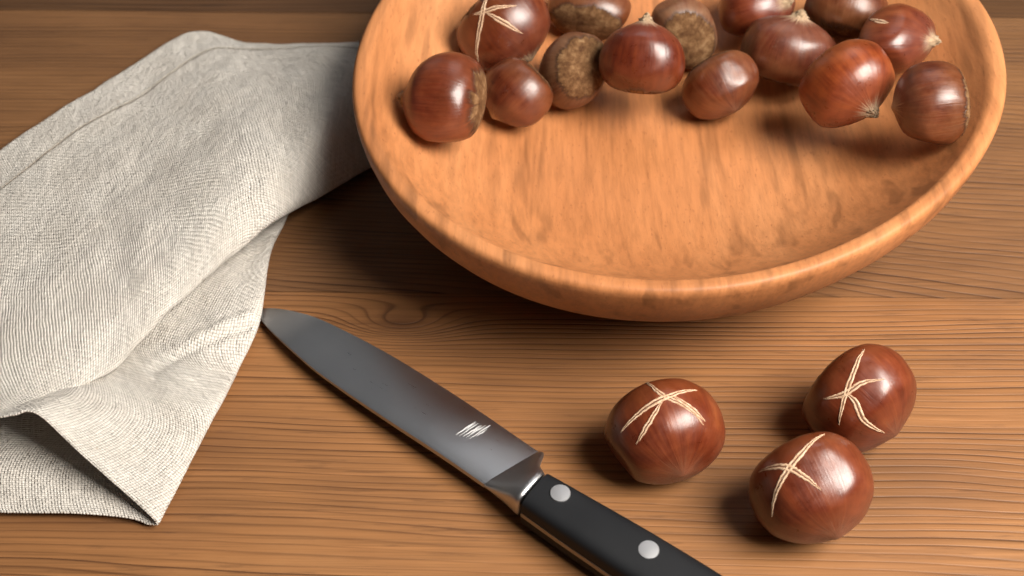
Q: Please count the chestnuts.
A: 17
